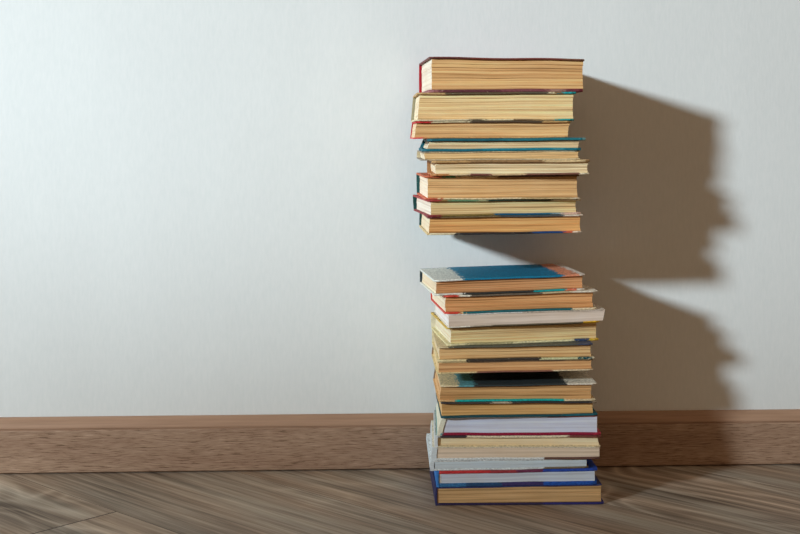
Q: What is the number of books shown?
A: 23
